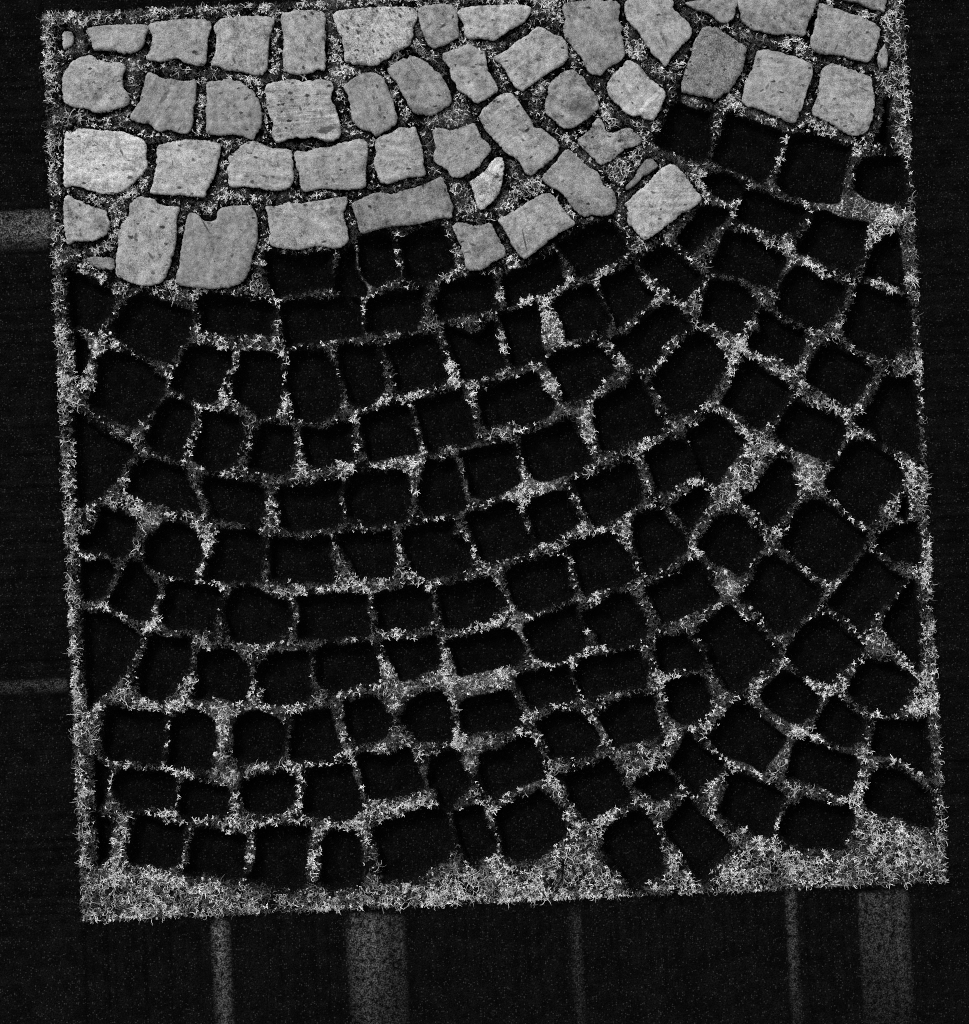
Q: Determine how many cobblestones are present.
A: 48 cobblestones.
